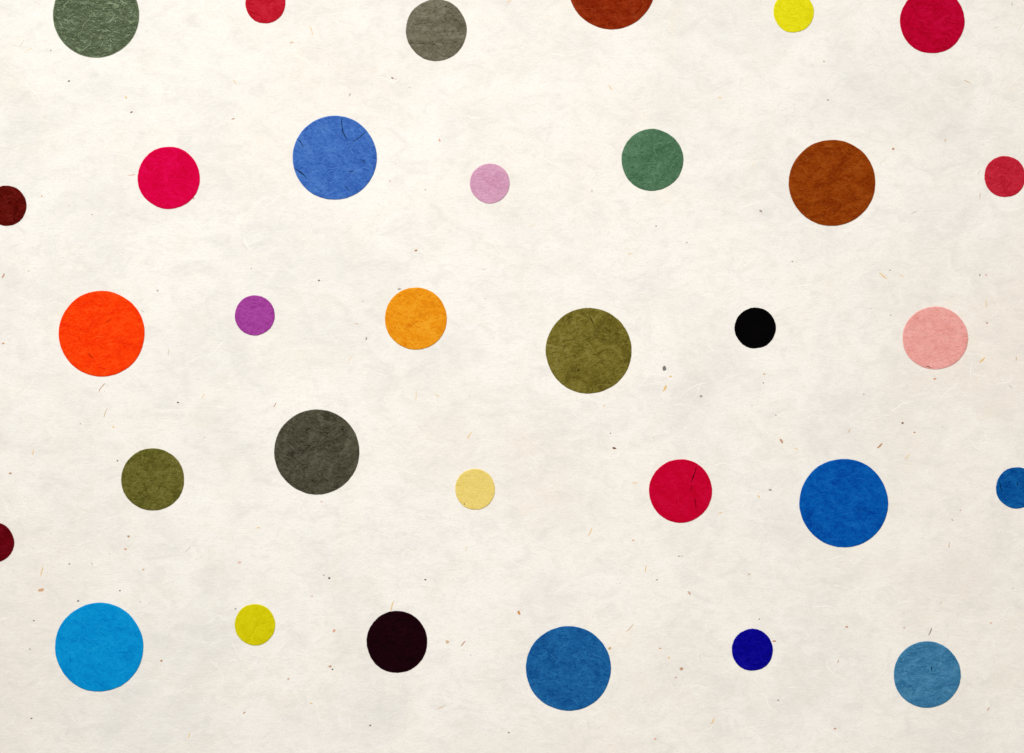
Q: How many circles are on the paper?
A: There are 32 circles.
